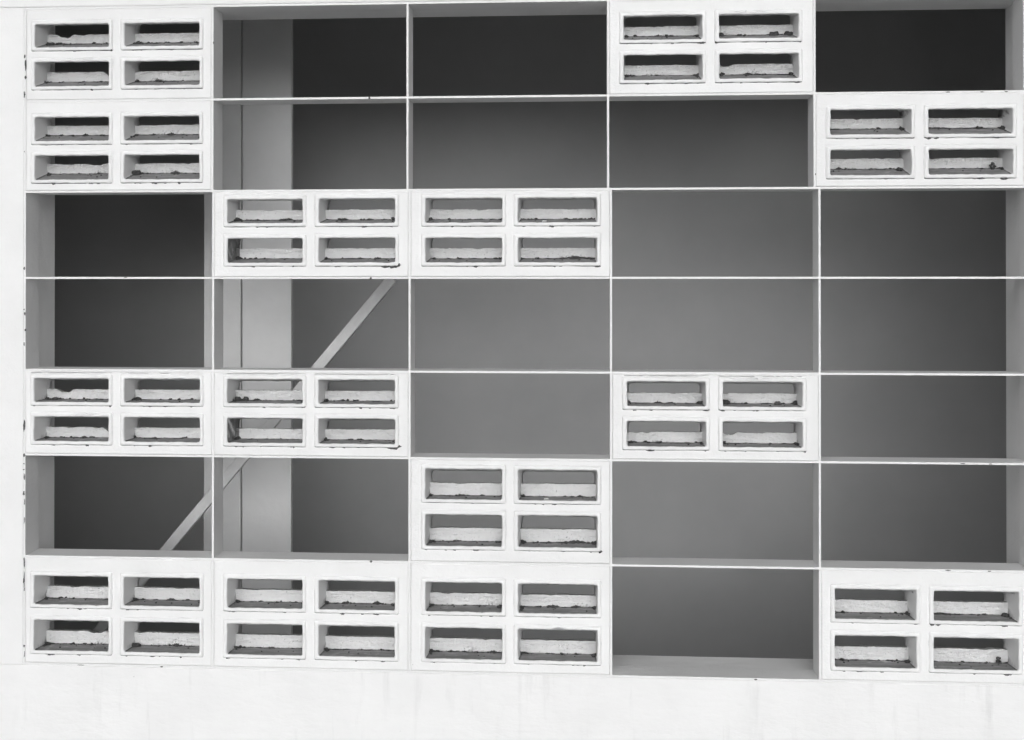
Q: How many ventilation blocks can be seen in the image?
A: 14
